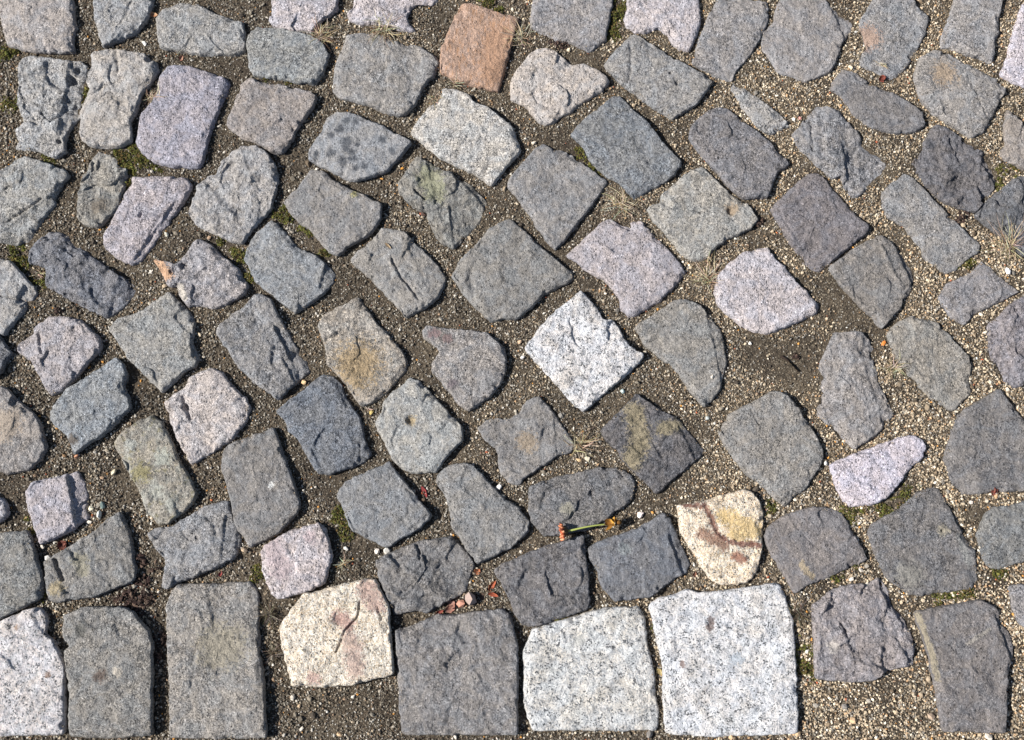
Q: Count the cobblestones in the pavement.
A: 101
